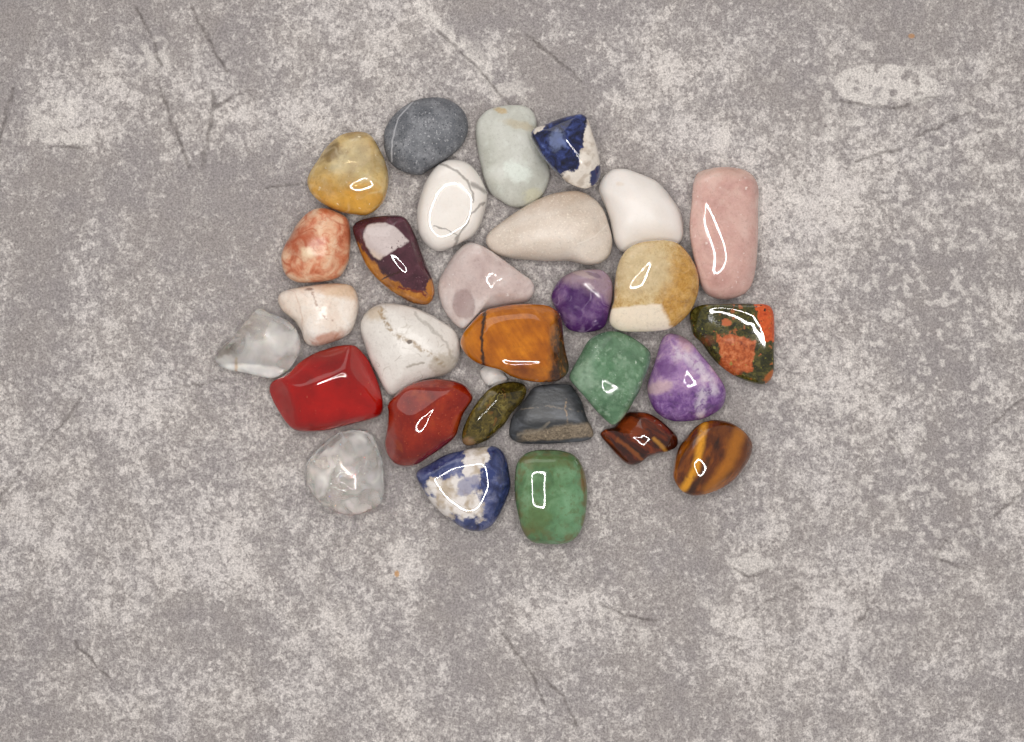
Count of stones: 30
